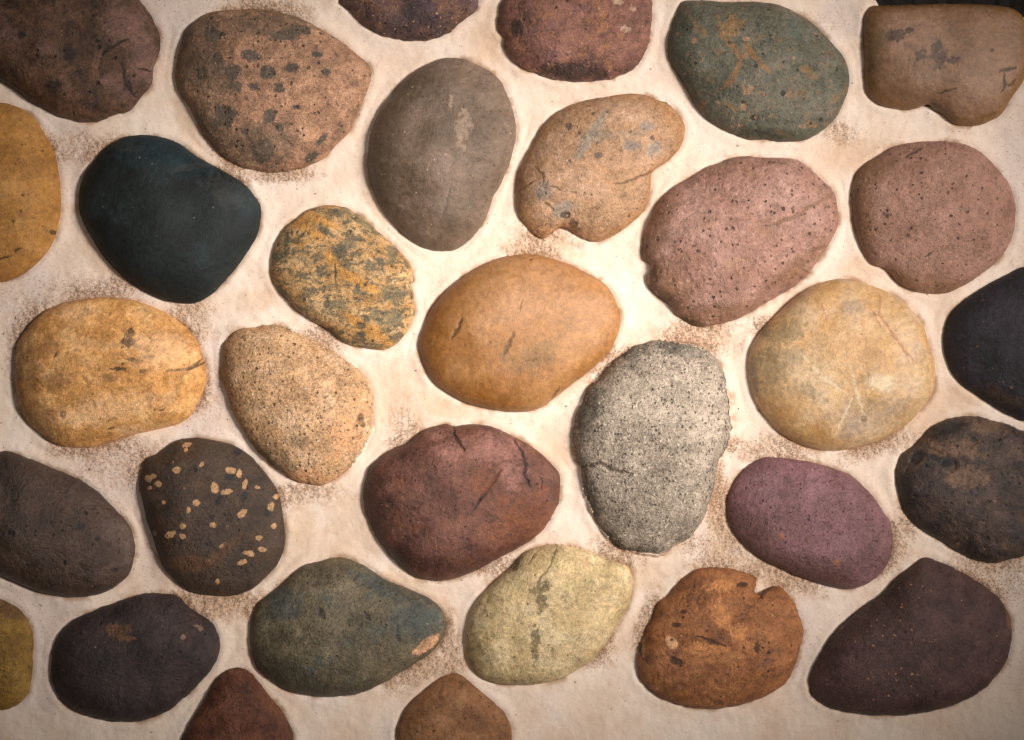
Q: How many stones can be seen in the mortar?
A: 32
